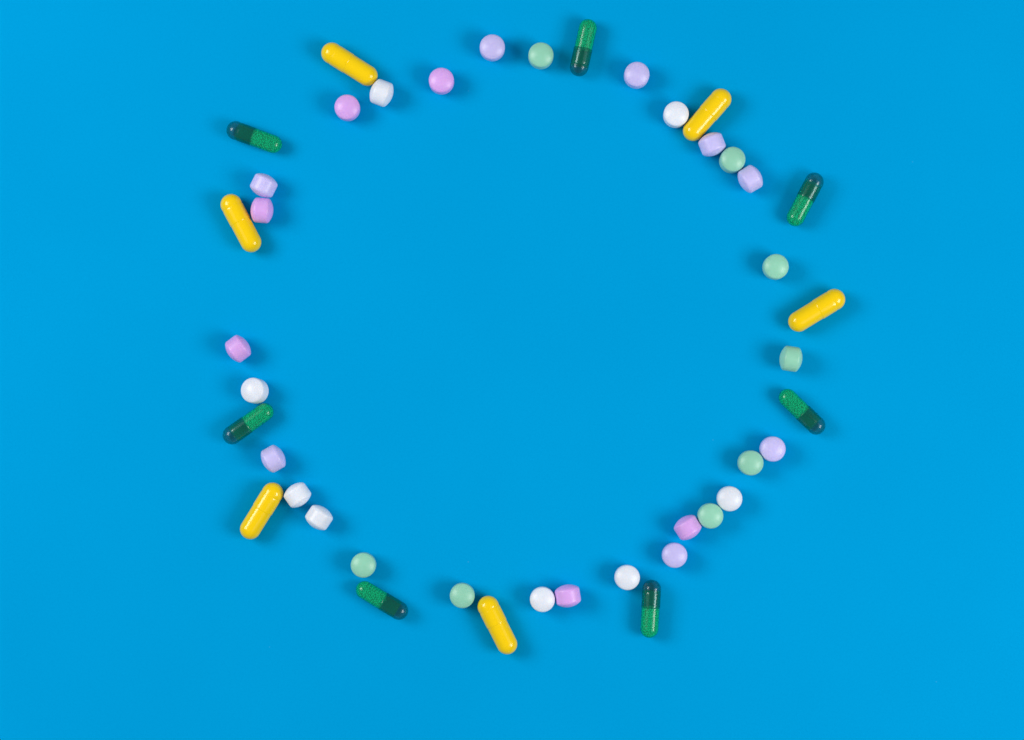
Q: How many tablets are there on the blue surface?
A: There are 30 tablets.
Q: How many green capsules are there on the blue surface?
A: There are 7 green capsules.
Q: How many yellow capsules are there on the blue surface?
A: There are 6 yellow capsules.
